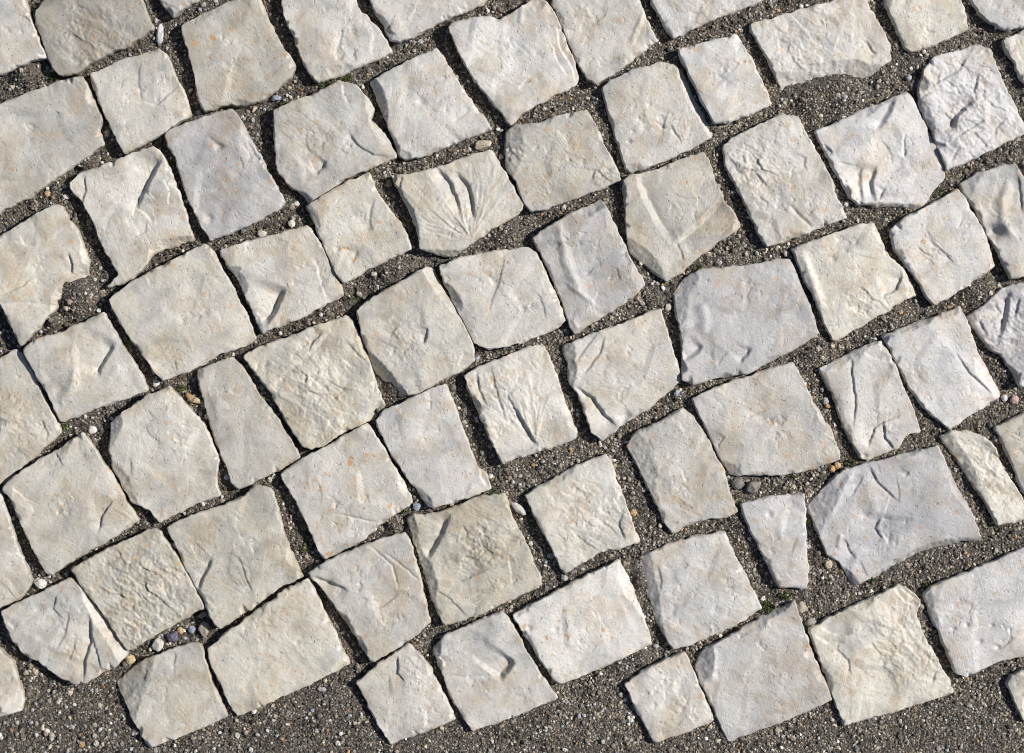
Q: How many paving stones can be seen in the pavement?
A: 76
